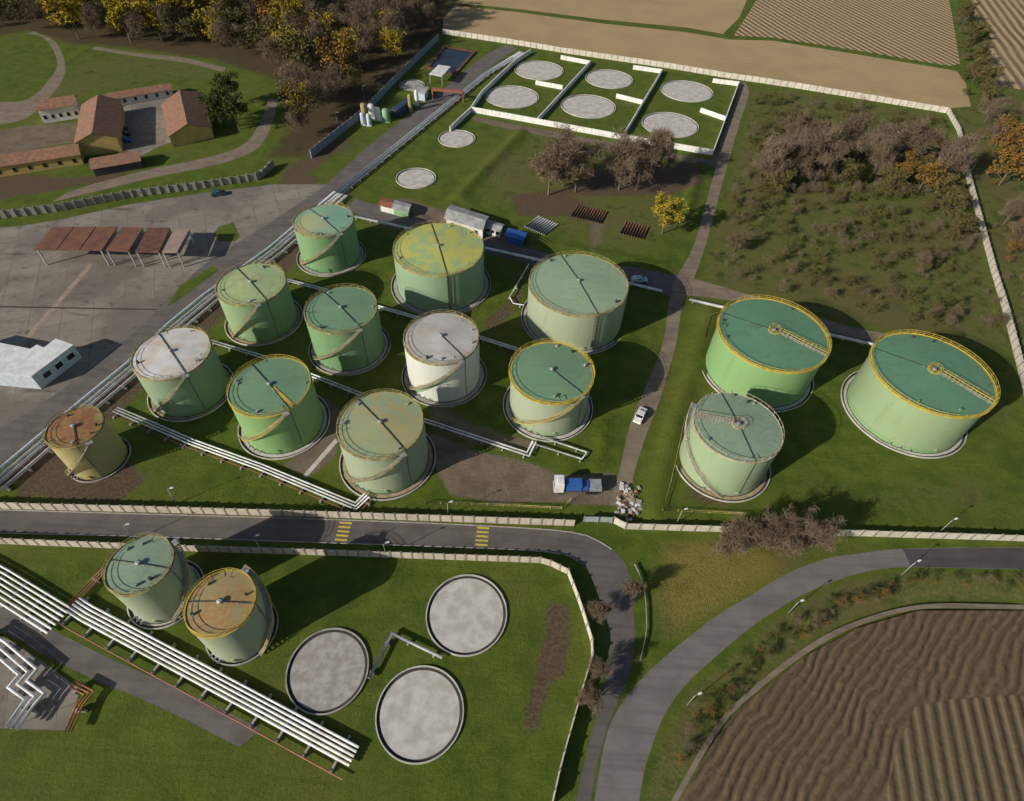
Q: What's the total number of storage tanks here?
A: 16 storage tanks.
